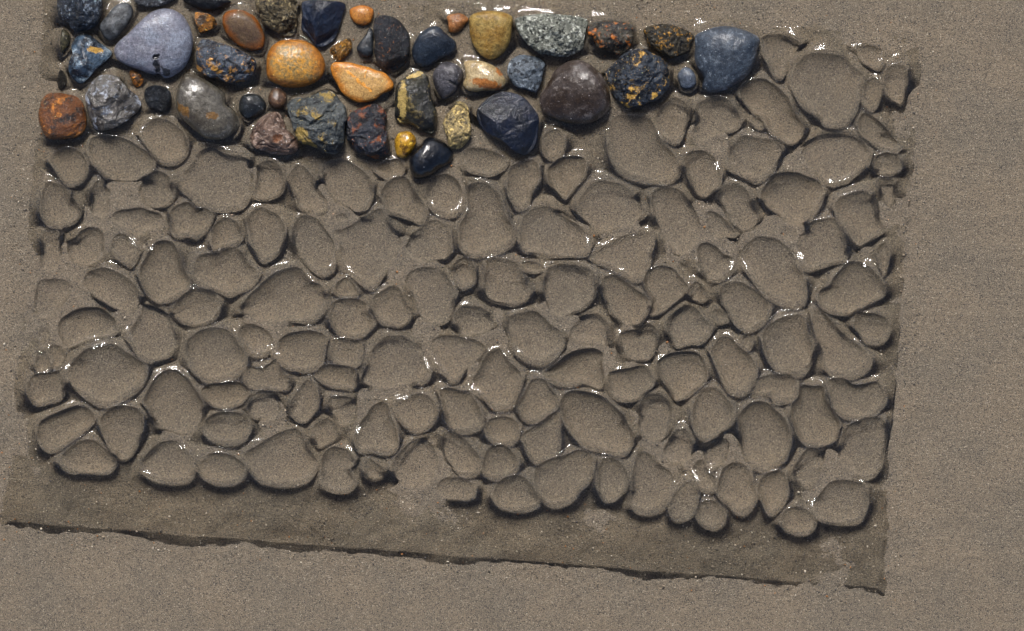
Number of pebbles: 47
